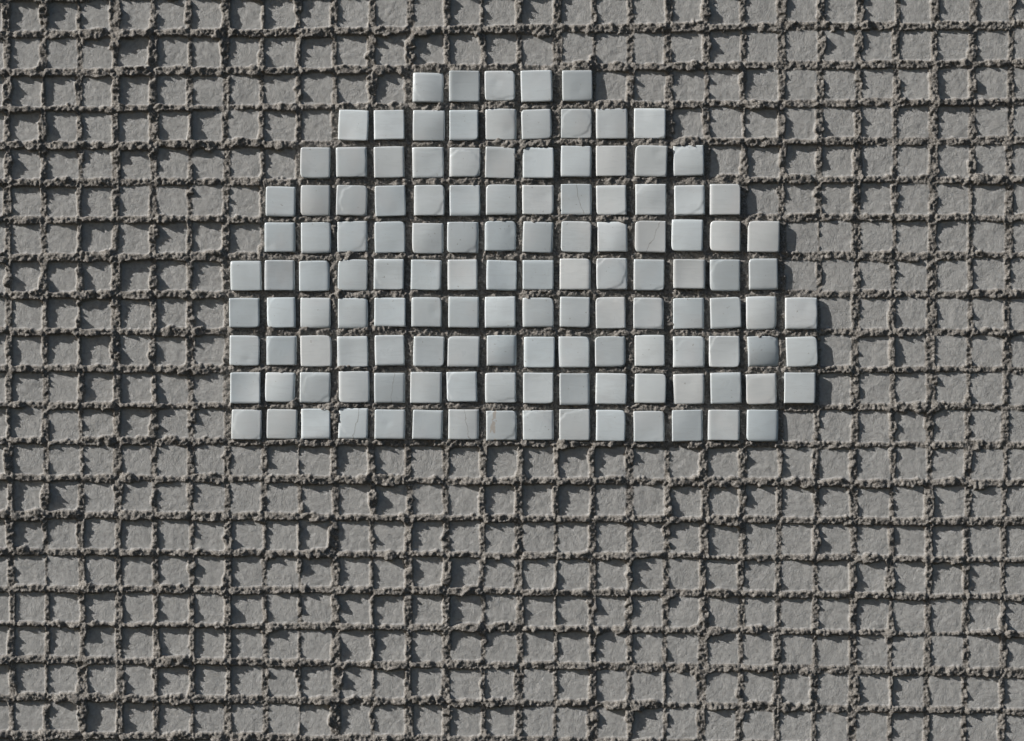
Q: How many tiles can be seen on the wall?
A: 130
